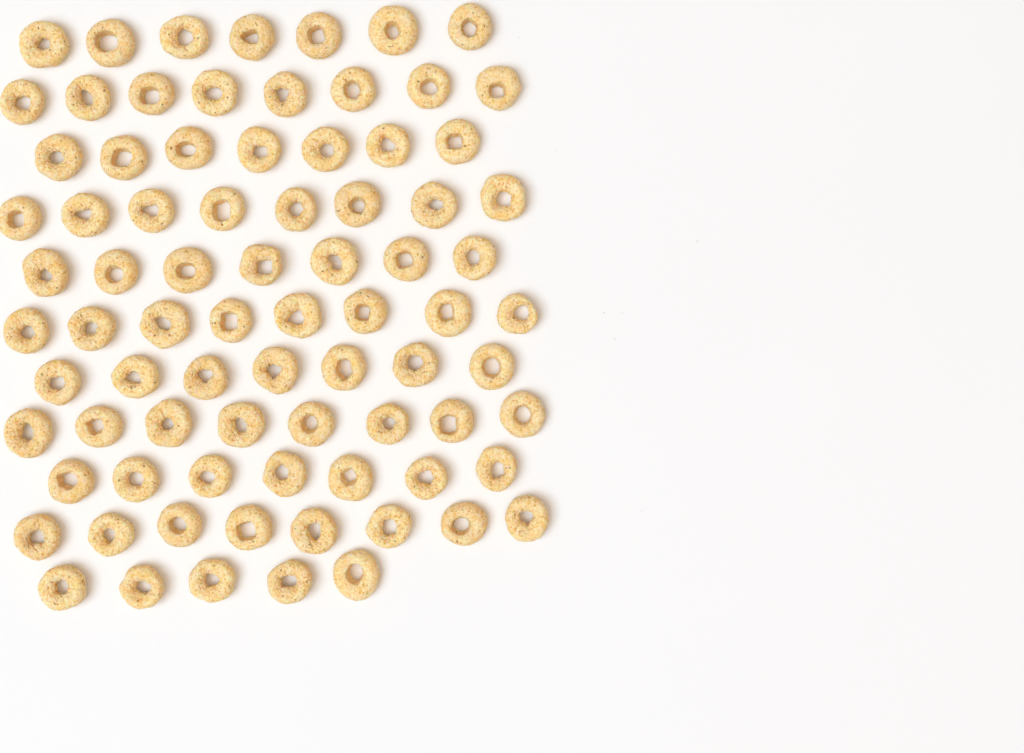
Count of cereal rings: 80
